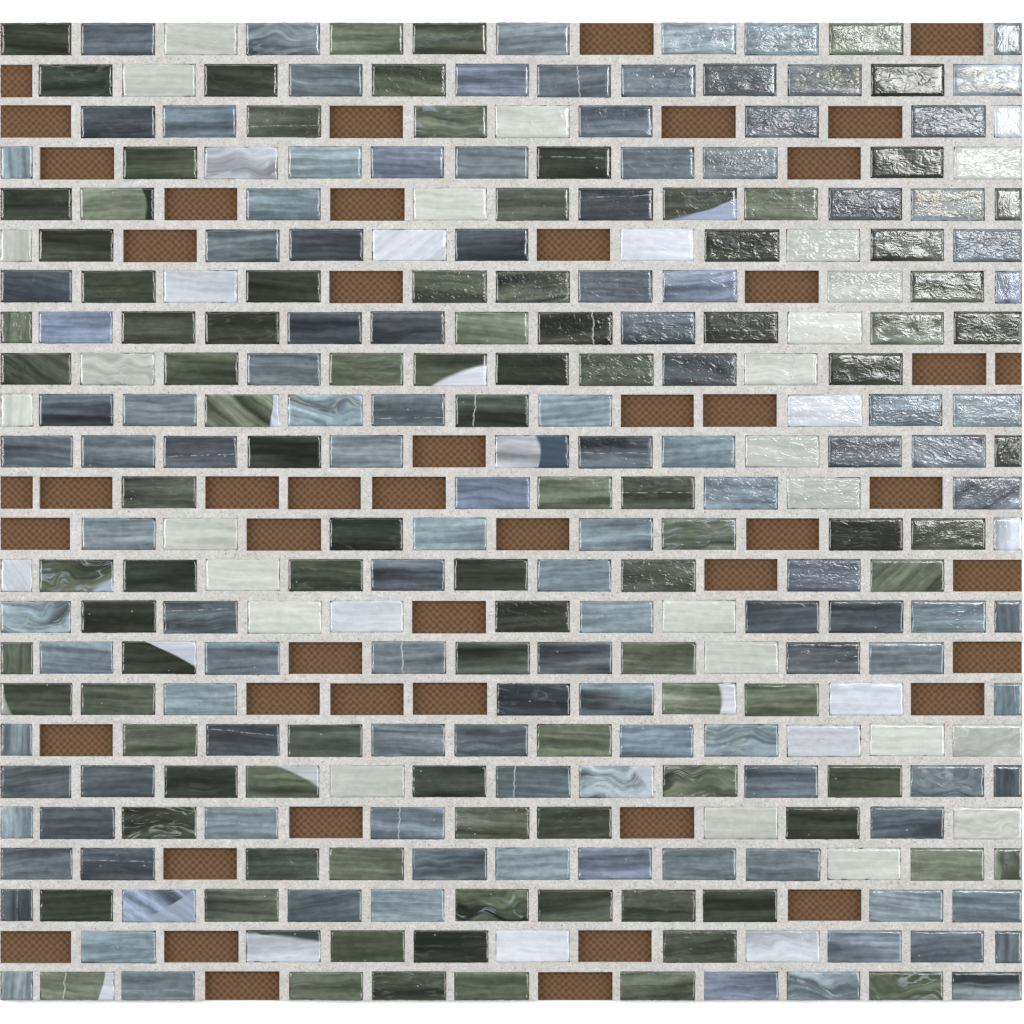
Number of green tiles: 100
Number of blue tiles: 123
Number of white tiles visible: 40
